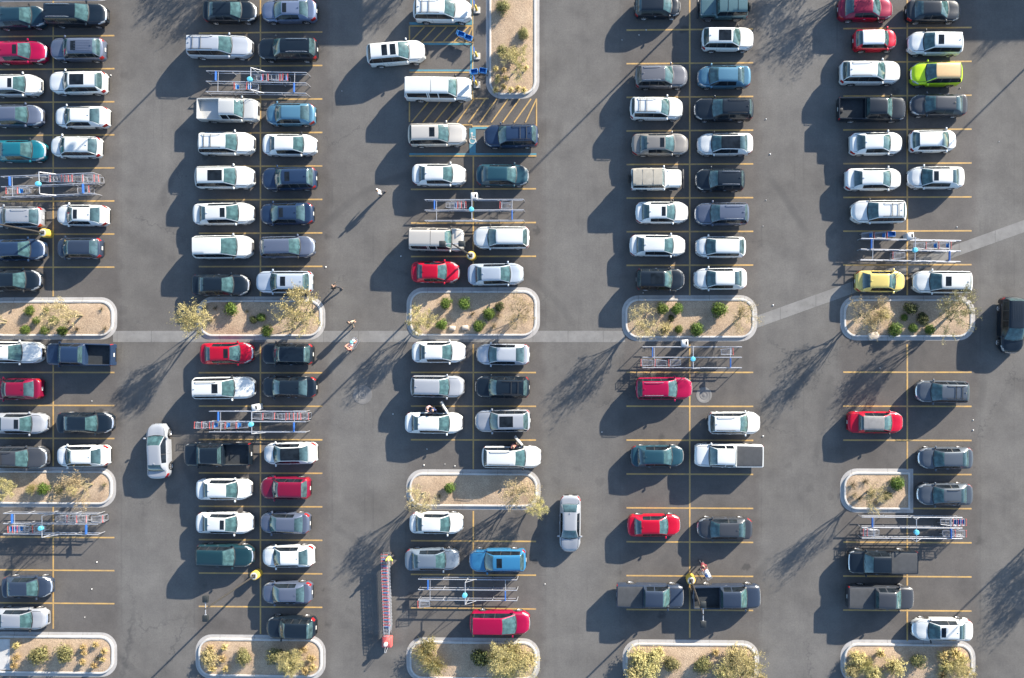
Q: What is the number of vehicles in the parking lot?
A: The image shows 126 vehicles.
